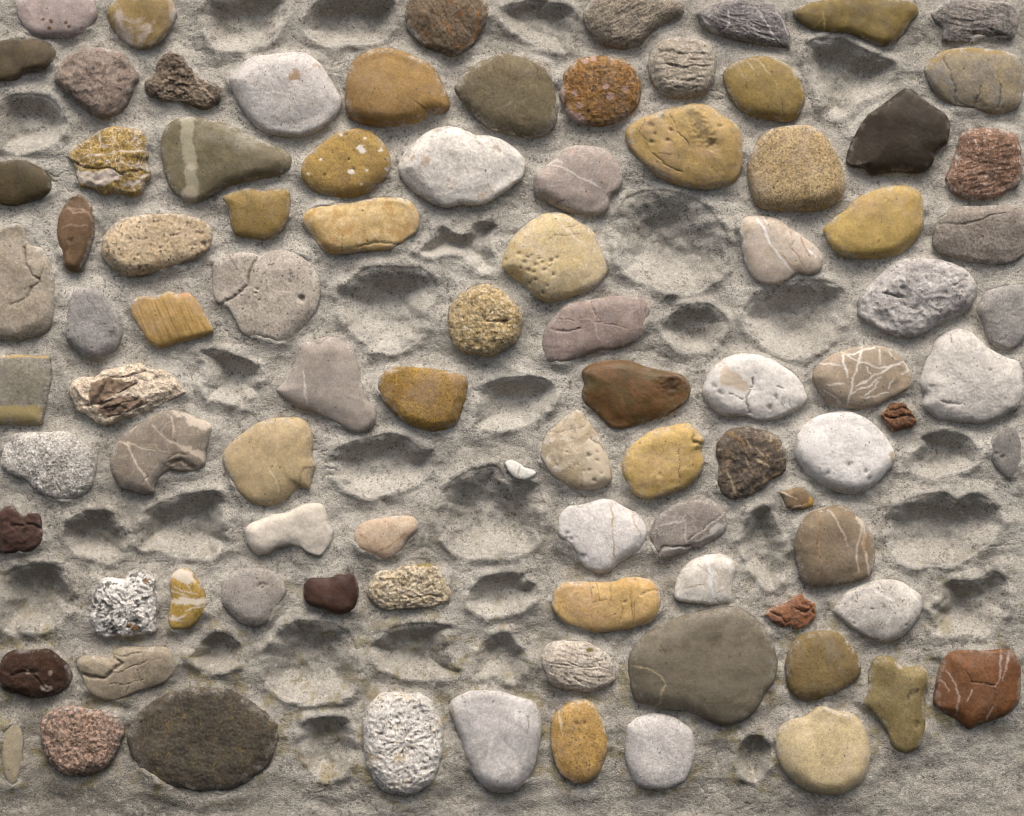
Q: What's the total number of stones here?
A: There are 92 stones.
